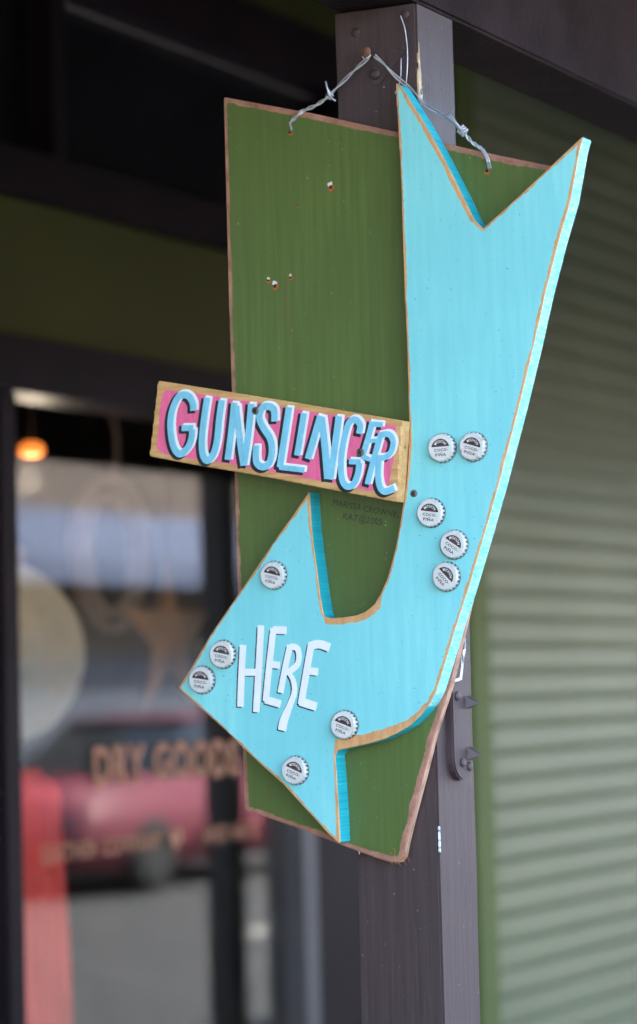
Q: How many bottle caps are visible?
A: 10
